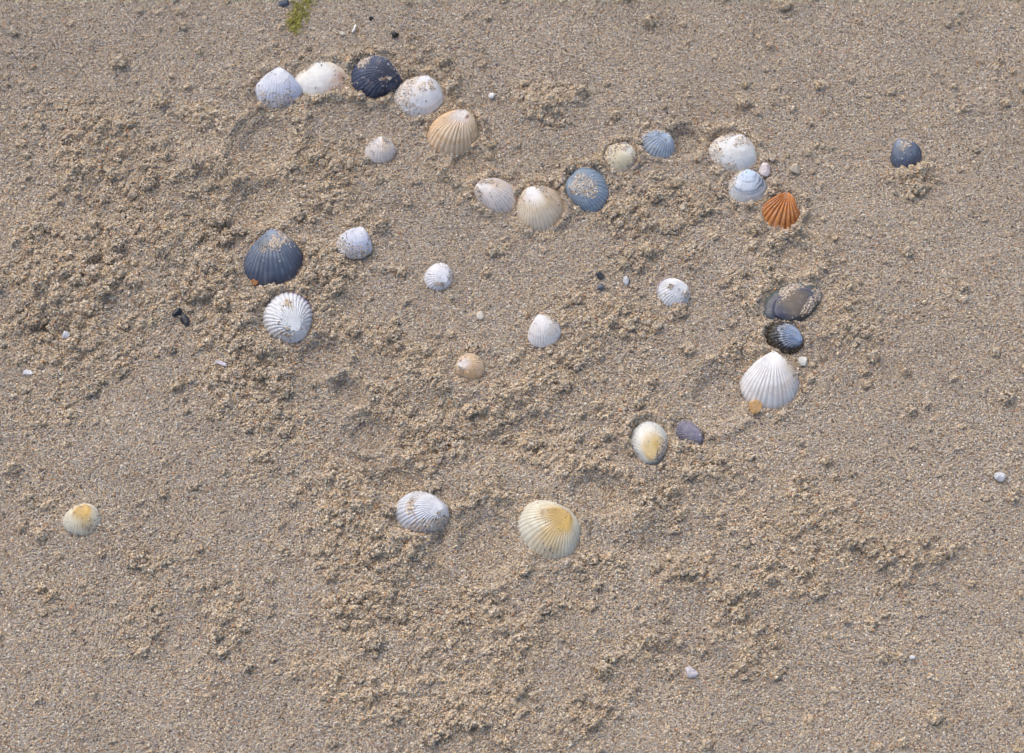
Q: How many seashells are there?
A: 30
